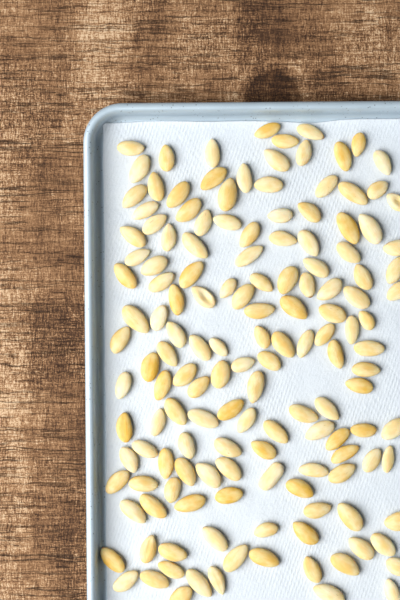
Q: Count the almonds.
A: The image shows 148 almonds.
